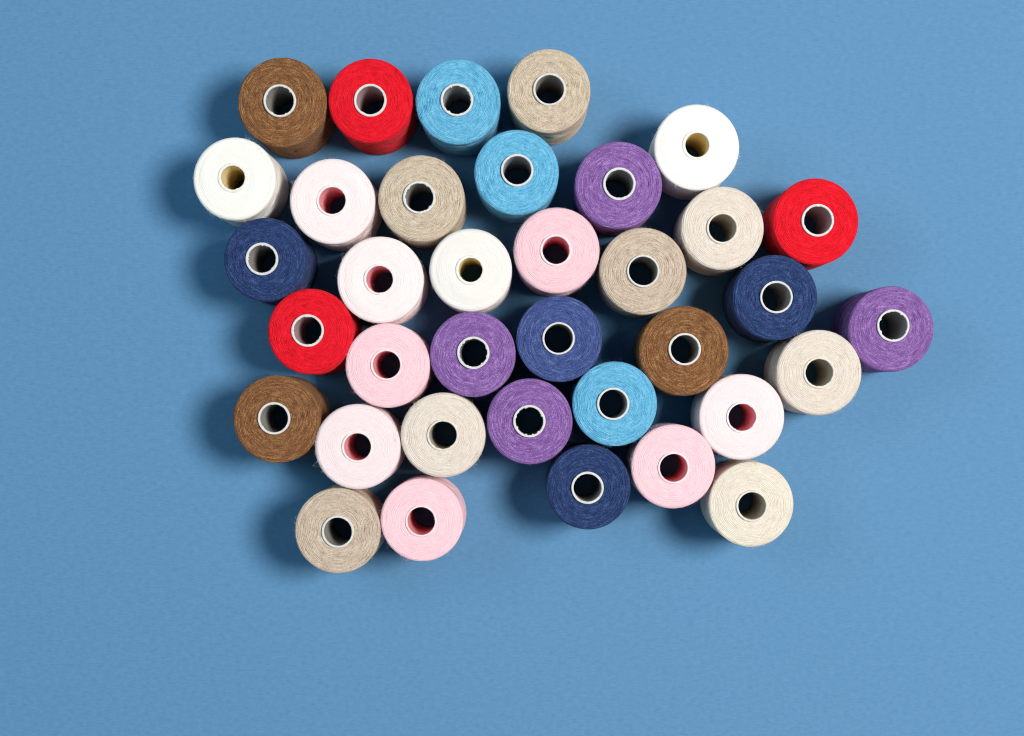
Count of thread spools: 36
